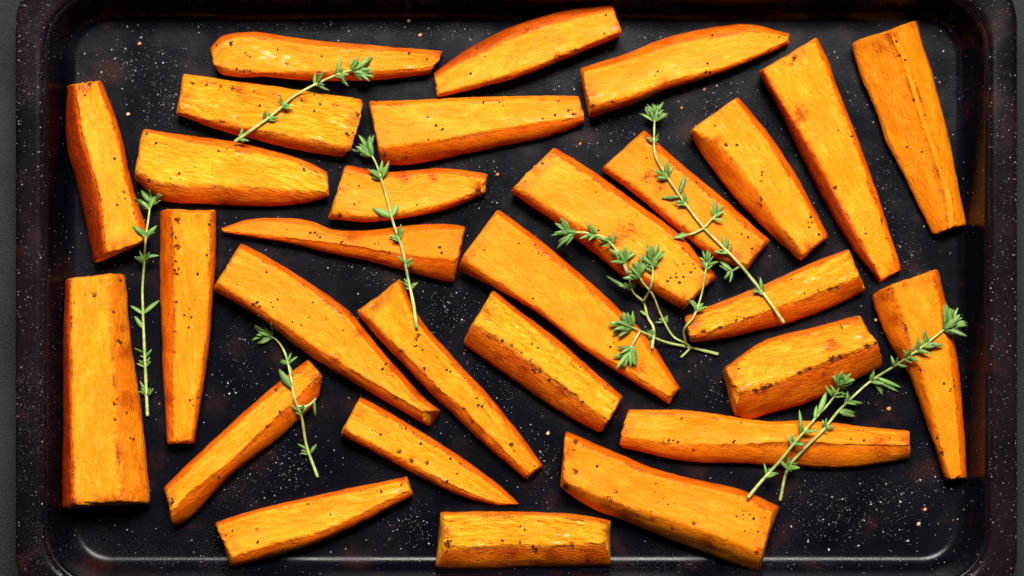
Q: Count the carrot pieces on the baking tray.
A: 29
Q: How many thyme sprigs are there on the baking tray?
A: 8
